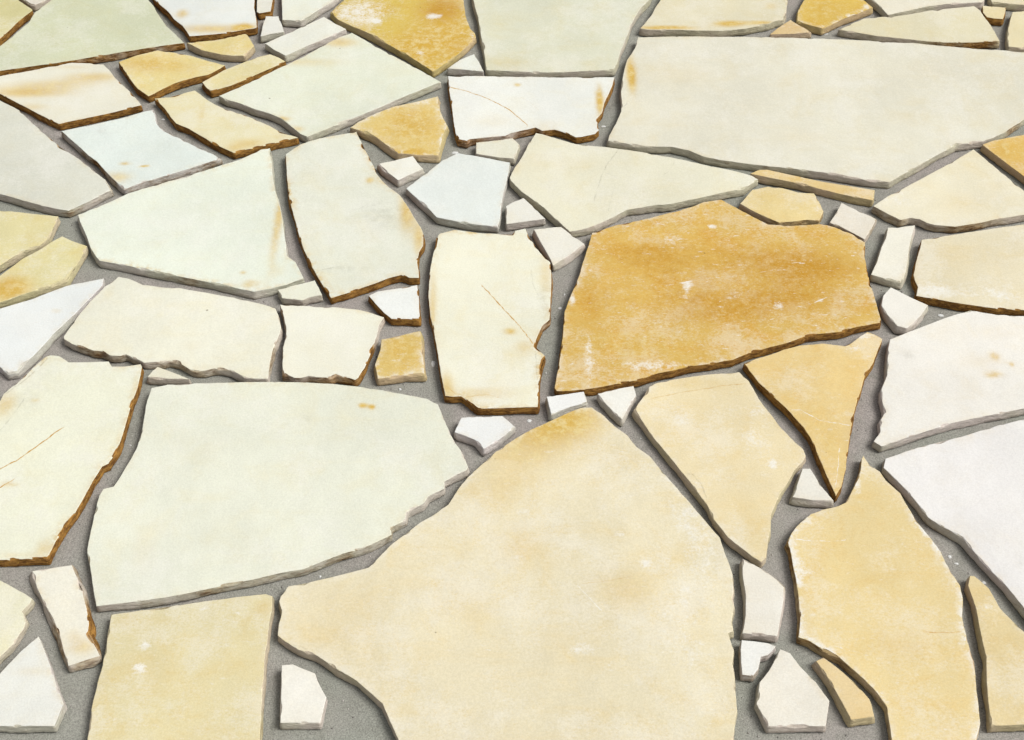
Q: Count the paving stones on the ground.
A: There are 79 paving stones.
